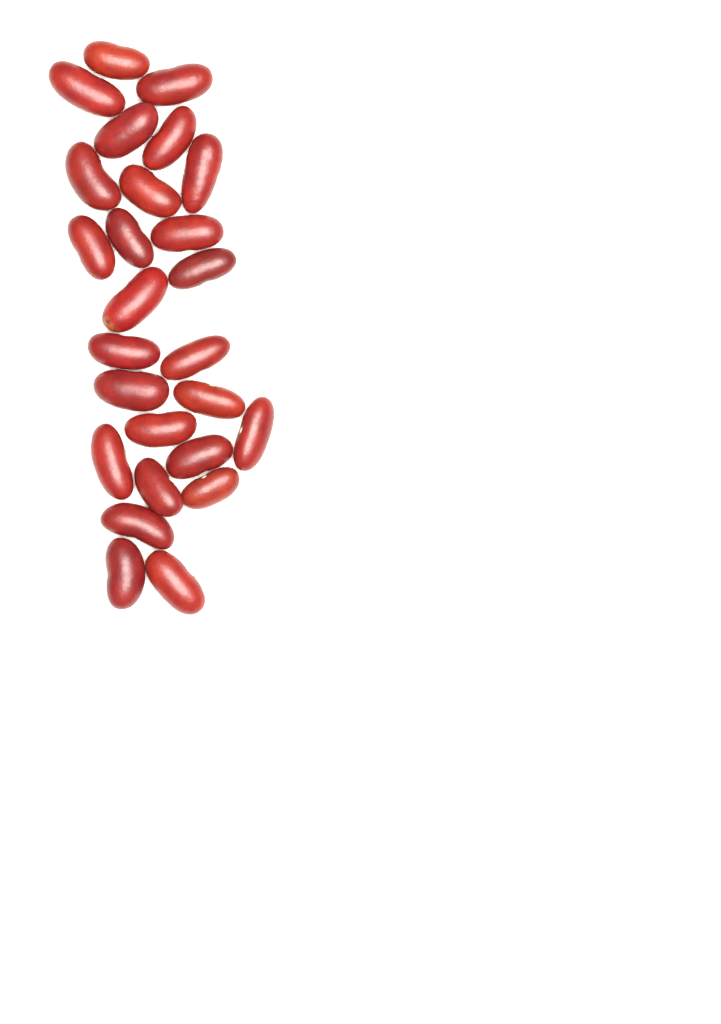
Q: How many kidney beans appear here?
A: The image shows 26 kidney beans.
